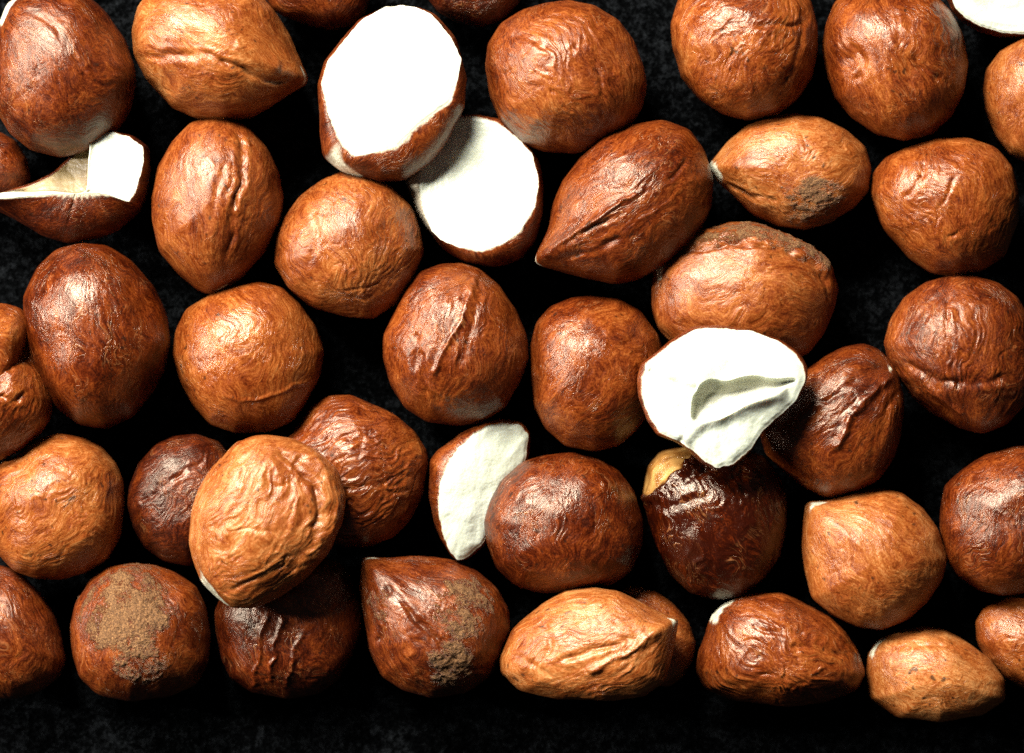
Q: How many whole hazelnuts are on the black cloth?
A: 39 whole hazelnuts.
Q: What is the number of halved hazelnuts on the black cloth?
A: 6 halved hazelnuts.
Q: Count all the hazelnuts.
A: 45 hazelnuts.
